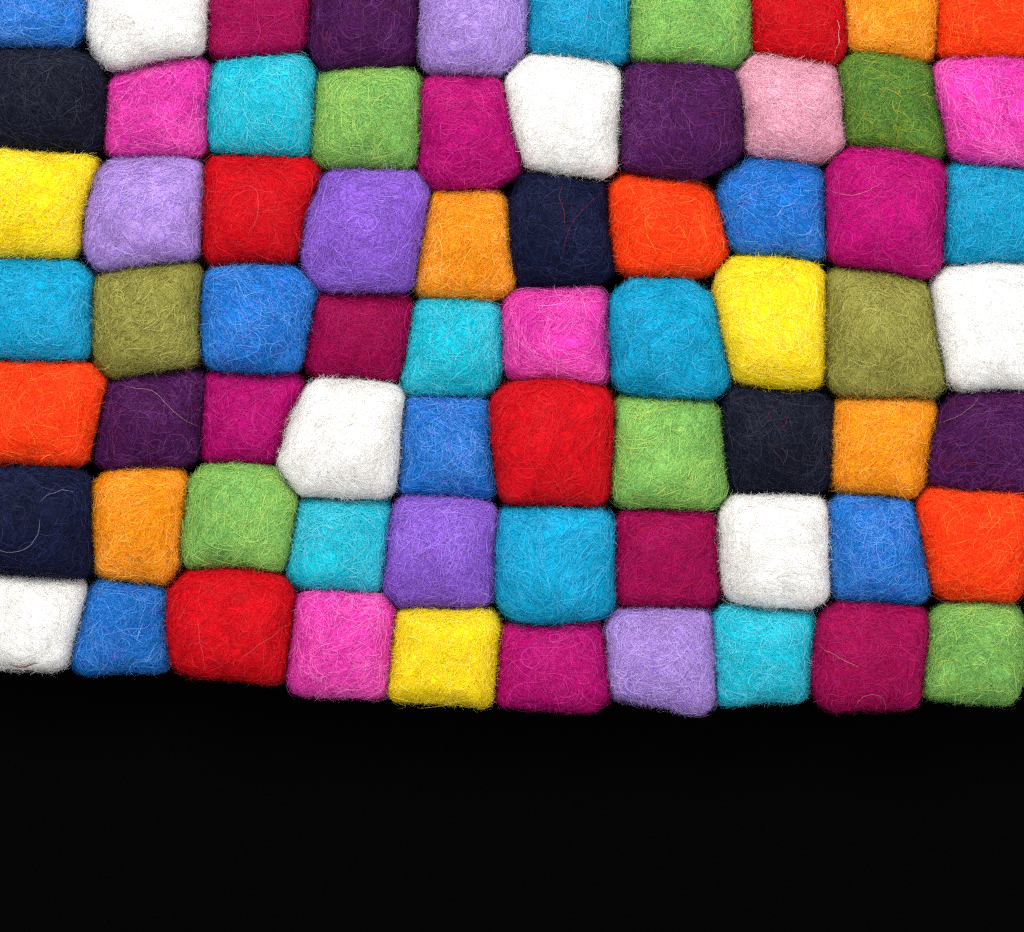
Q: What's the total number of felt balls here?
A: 70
